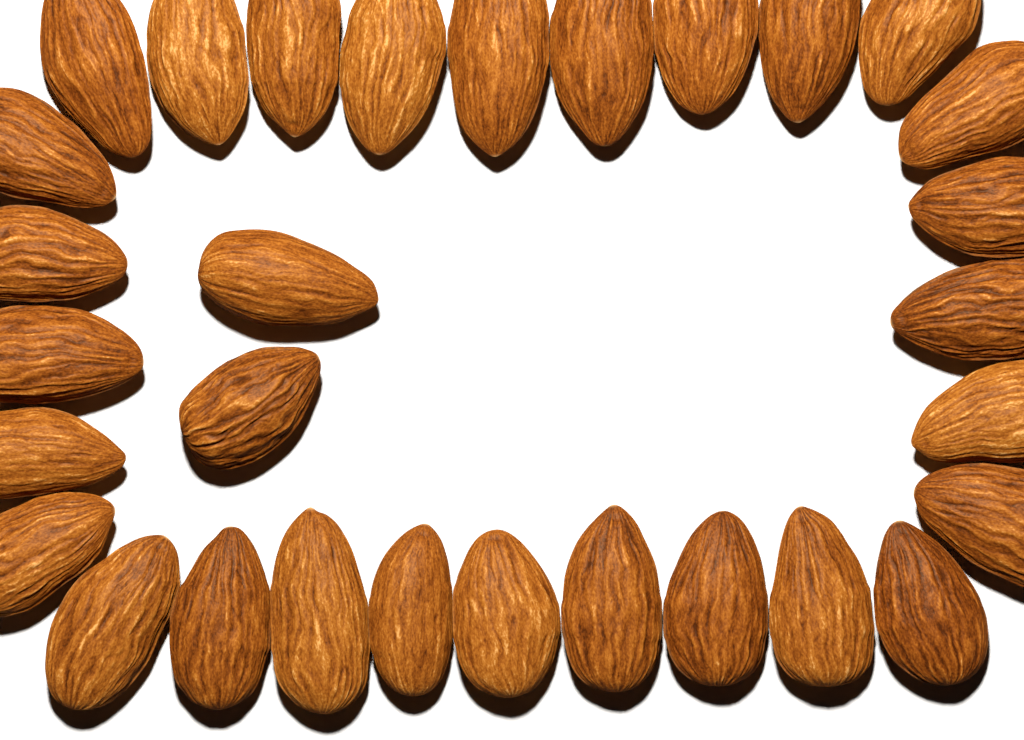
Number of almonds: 30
